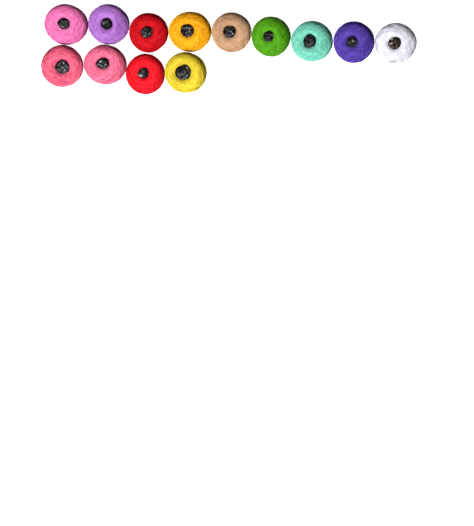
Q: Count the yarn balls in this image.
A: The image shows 13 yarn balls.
